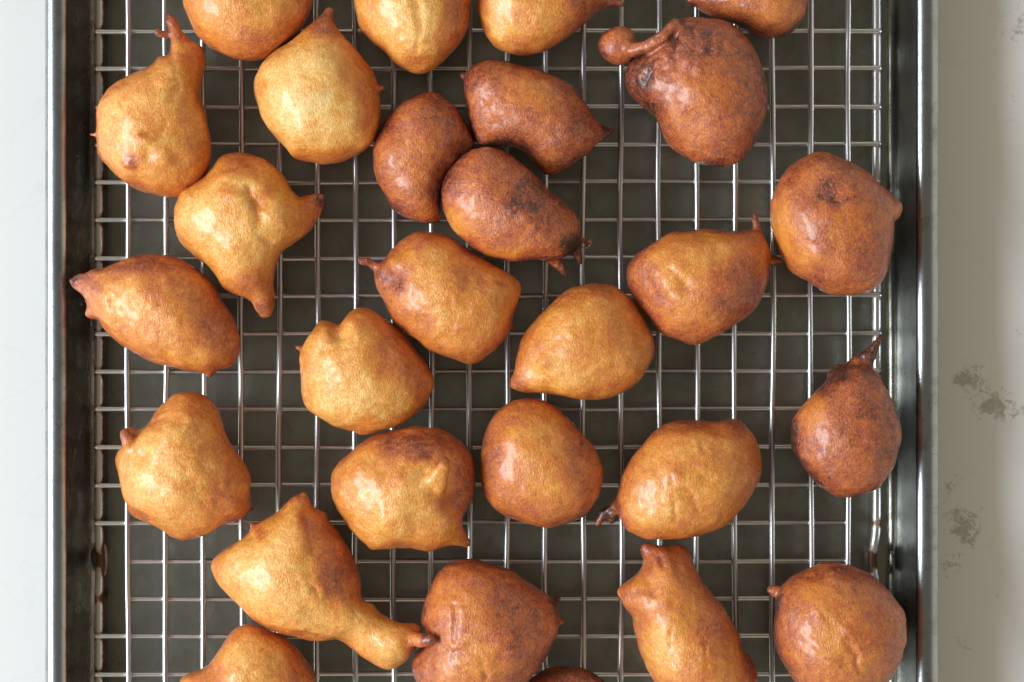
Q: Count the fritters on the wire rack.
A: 28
